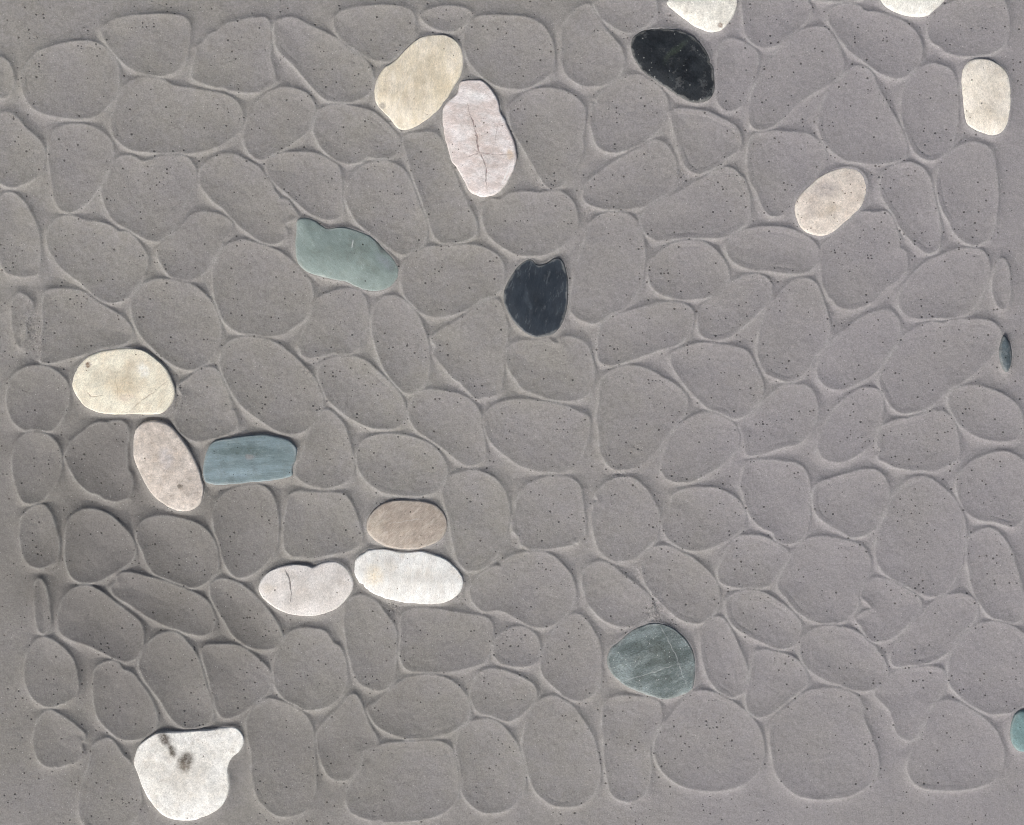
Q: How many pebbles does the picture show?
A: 19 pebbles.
